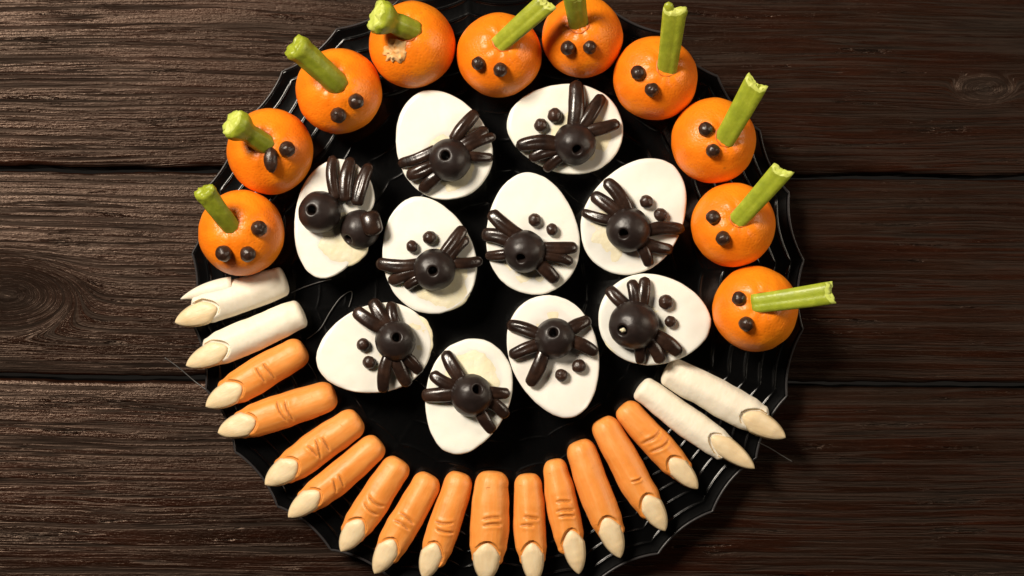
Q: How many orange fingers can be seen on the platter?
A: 13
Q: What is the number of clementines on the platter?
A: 10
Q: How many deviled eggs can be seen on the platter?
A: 10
